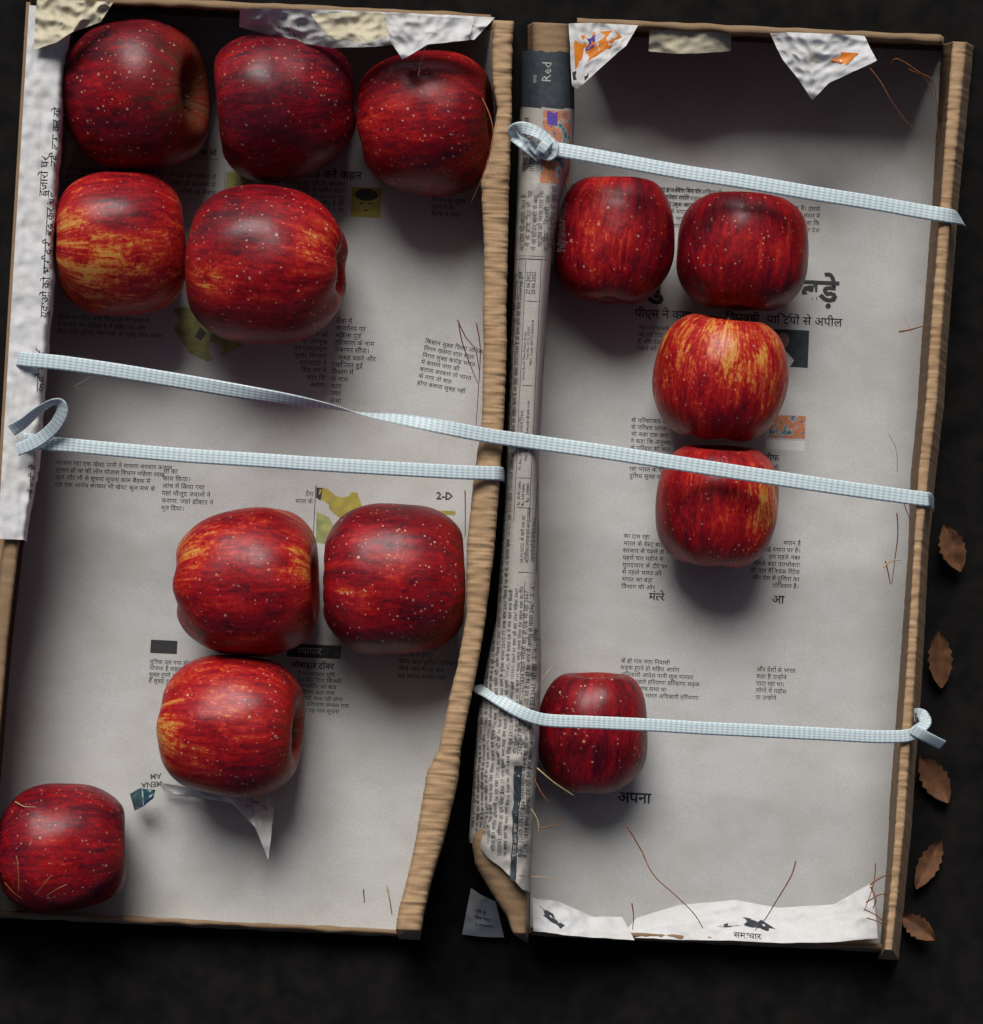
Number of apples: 14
